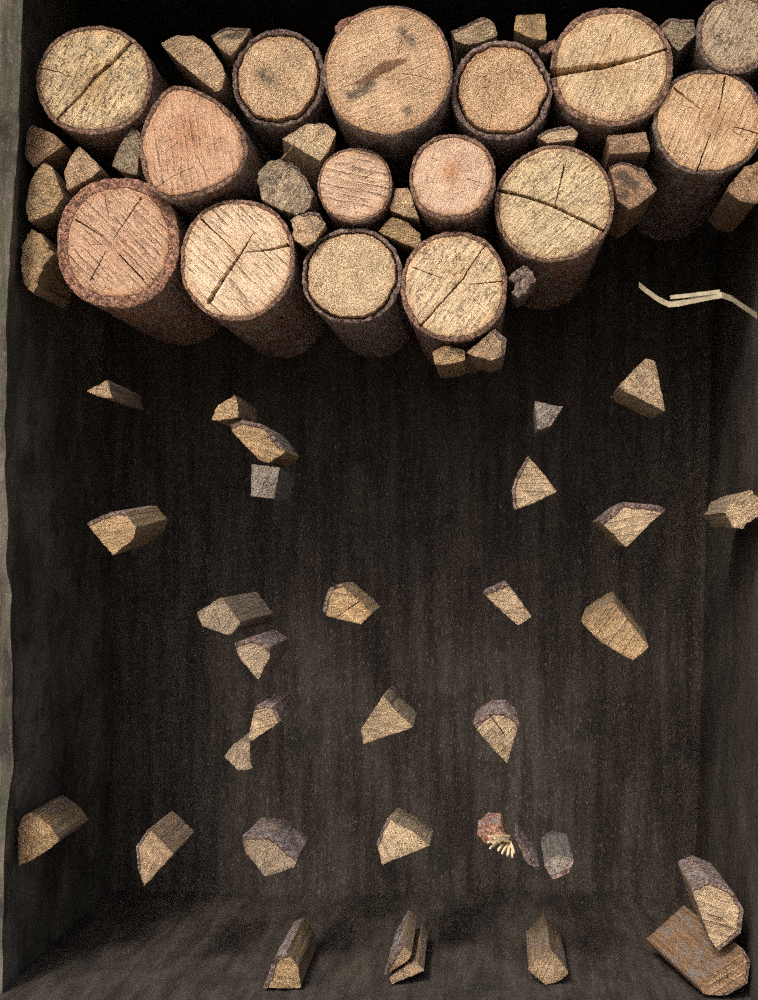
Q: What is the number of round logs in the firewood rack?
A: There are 15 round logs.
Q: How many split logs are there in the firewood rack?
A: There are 49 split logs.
